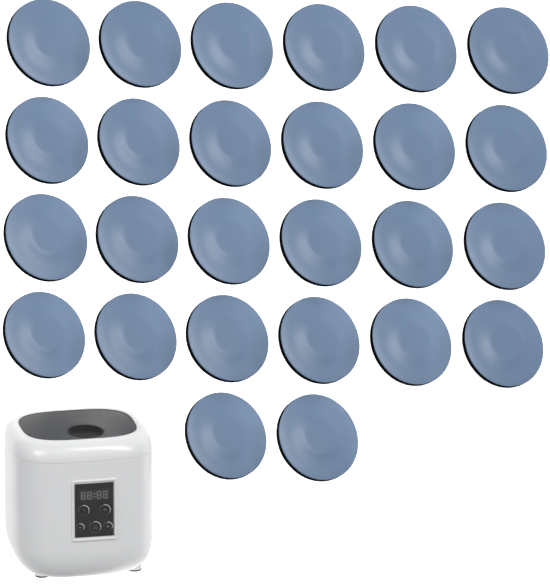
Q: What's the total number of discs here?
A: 26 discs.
